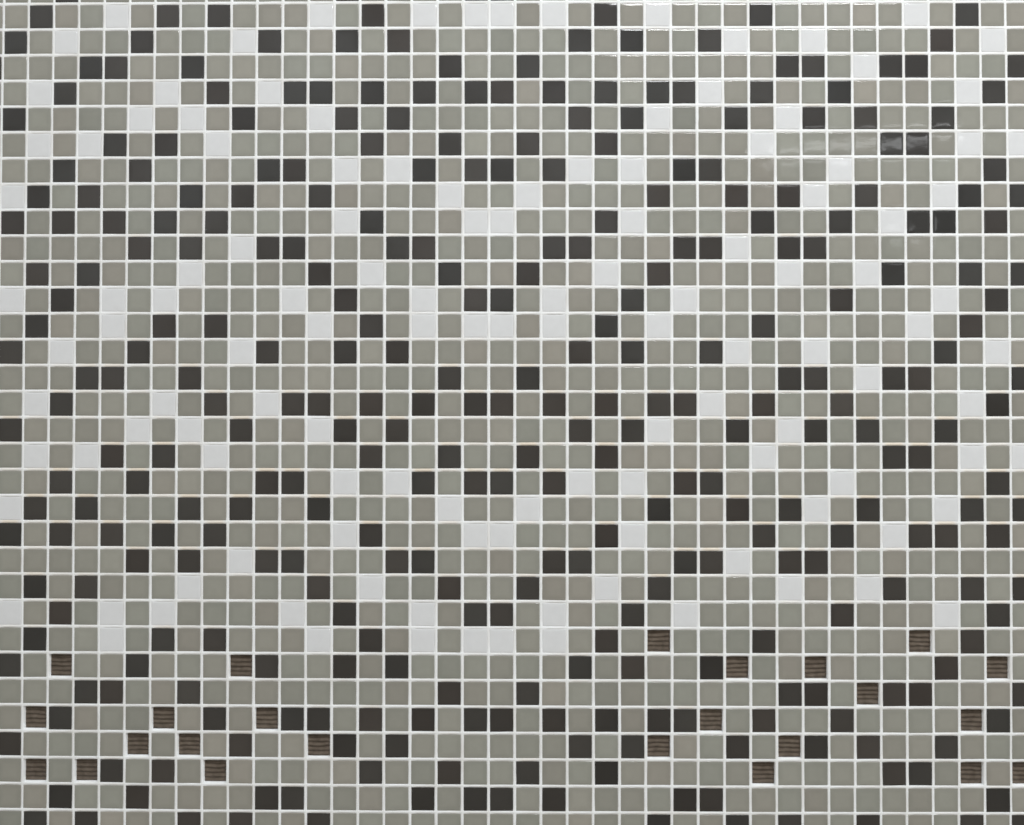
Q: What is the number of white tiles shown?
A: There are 126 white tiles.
